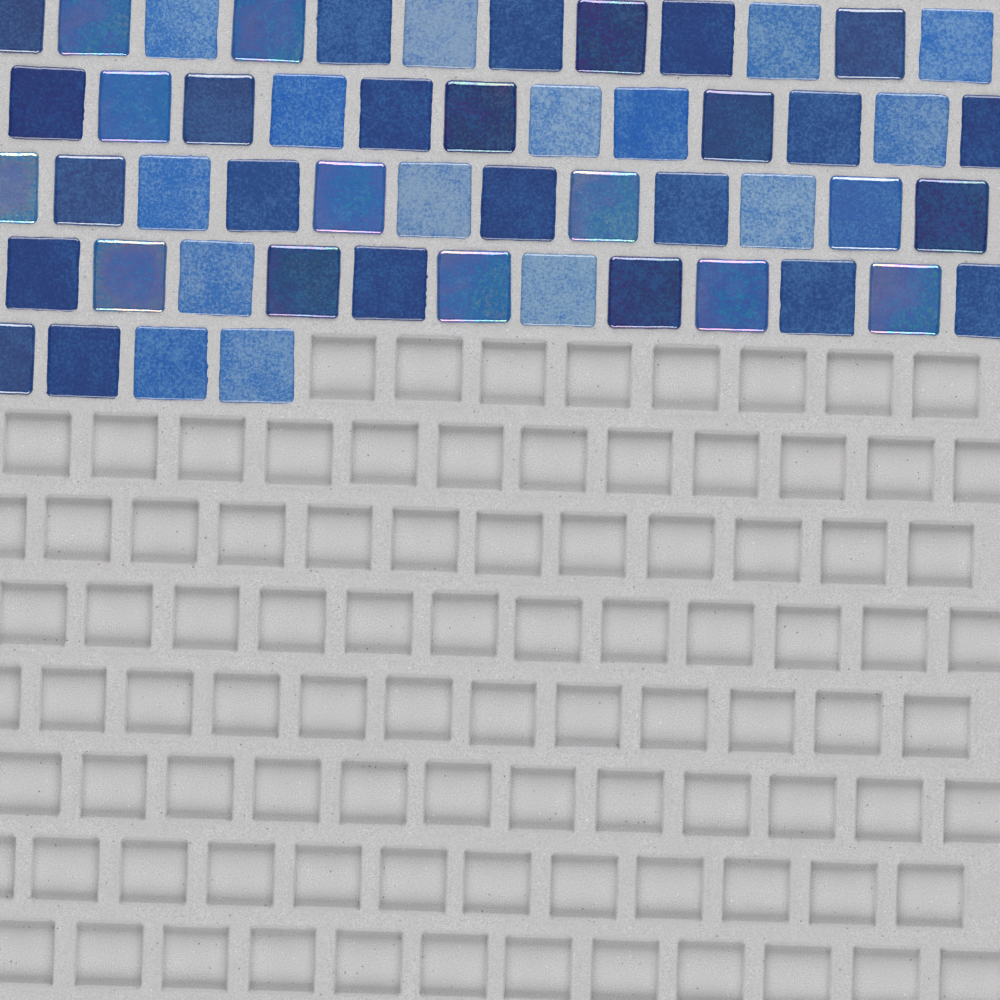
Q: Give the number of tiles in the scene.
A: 52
